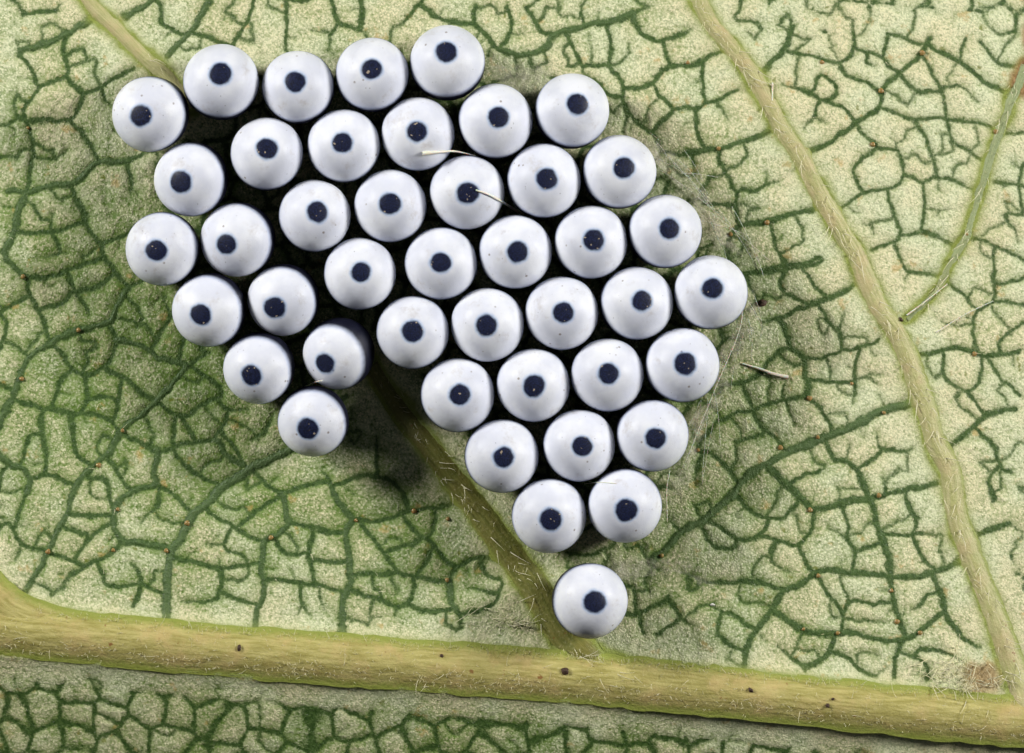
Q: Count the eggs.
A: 43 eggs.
